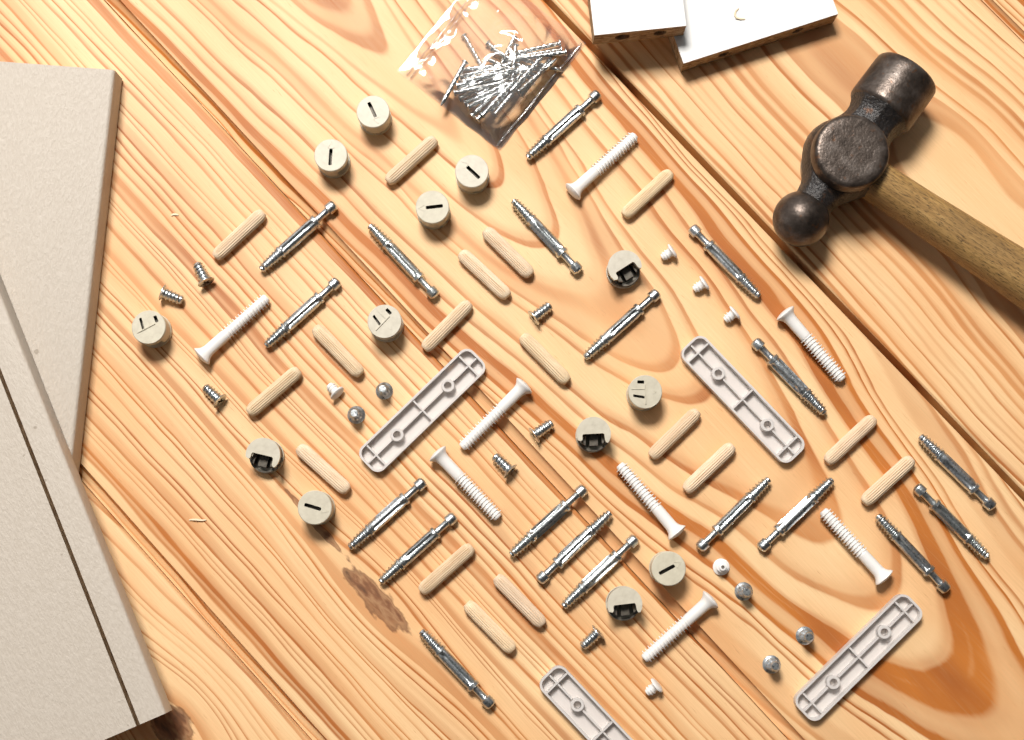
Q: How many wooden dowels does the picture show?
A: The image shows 17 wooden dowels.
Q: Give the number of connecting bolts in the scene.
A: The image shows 19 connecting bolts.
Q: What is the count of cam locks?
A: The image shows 13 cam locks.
